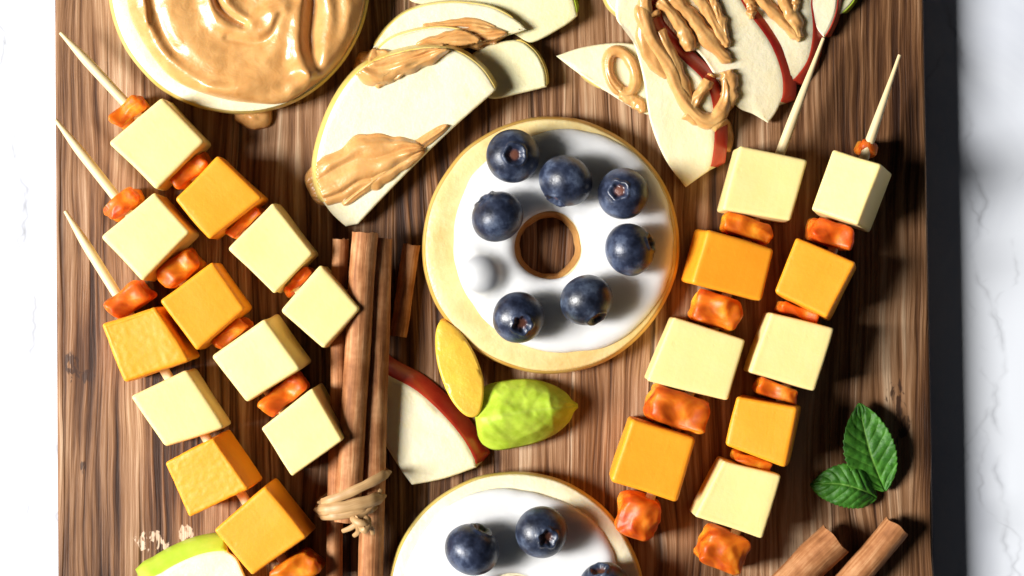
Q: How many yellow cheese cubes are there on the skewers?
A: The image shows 12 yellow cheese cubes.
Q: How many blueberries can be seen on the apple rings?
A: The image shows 10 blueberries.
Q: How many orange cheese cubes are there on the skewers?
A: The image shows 9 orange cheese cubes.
